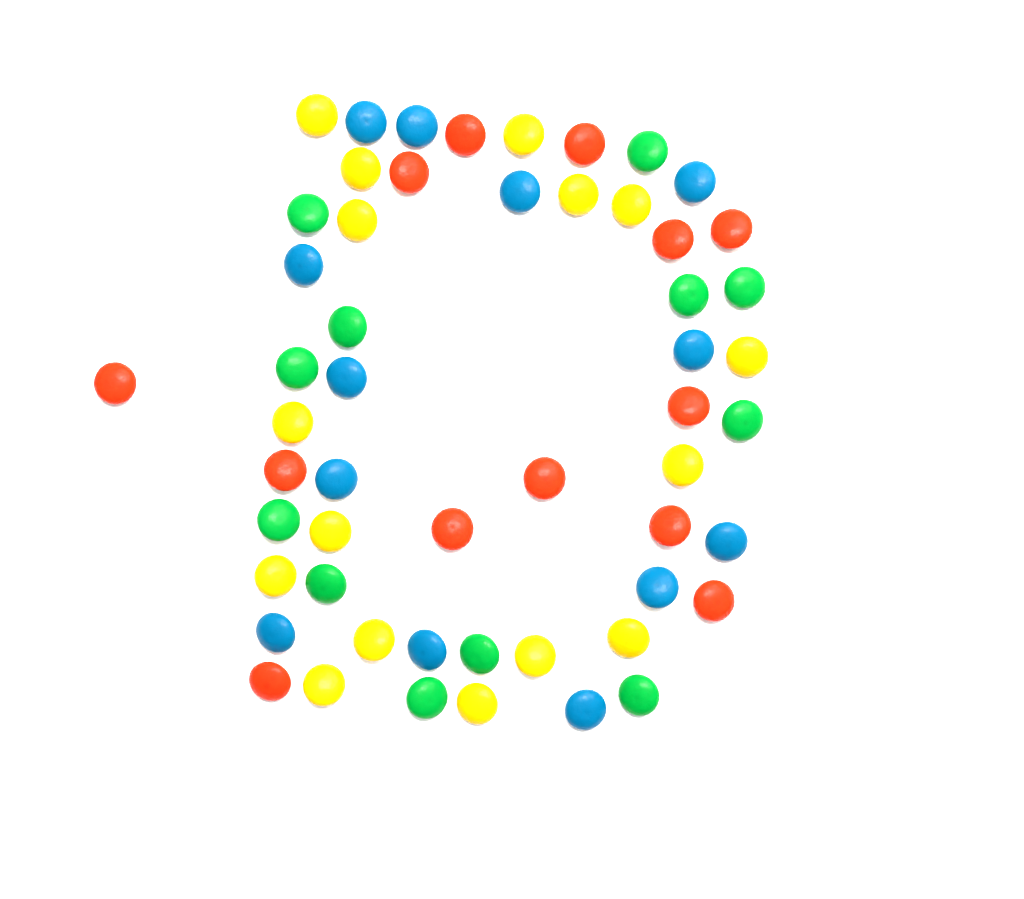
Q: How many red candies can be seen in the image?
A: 13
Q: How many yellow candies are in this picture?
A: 16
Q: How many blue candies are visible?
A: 13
